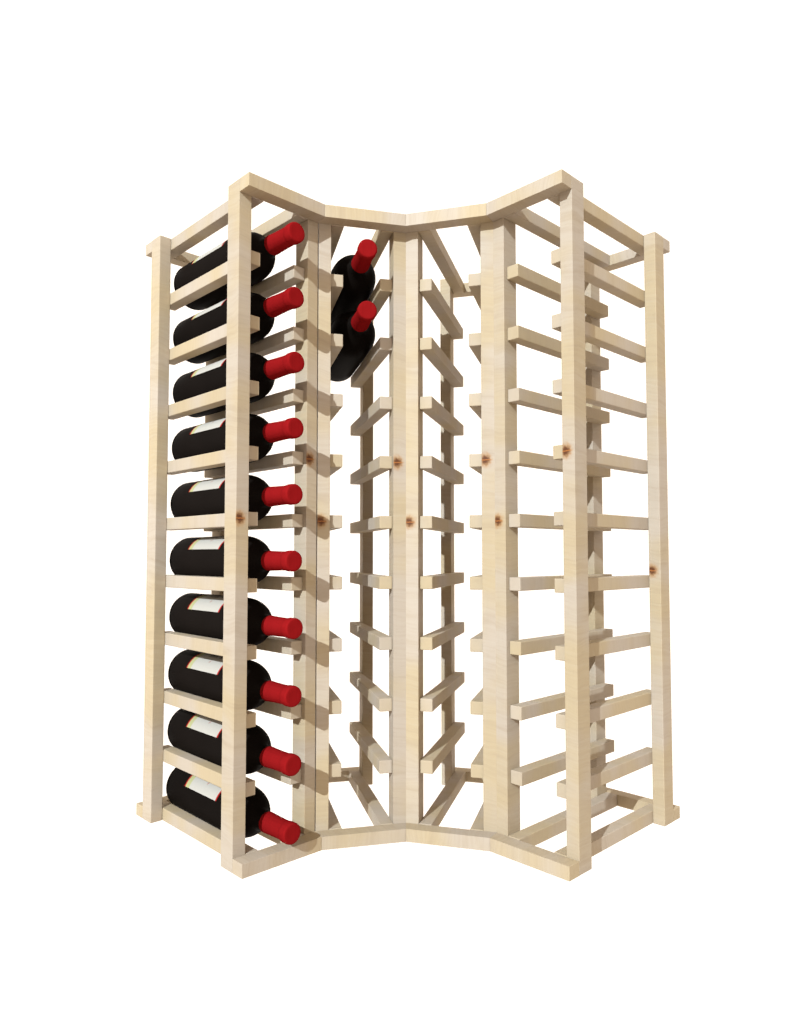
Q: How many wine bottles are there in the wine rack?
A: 12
